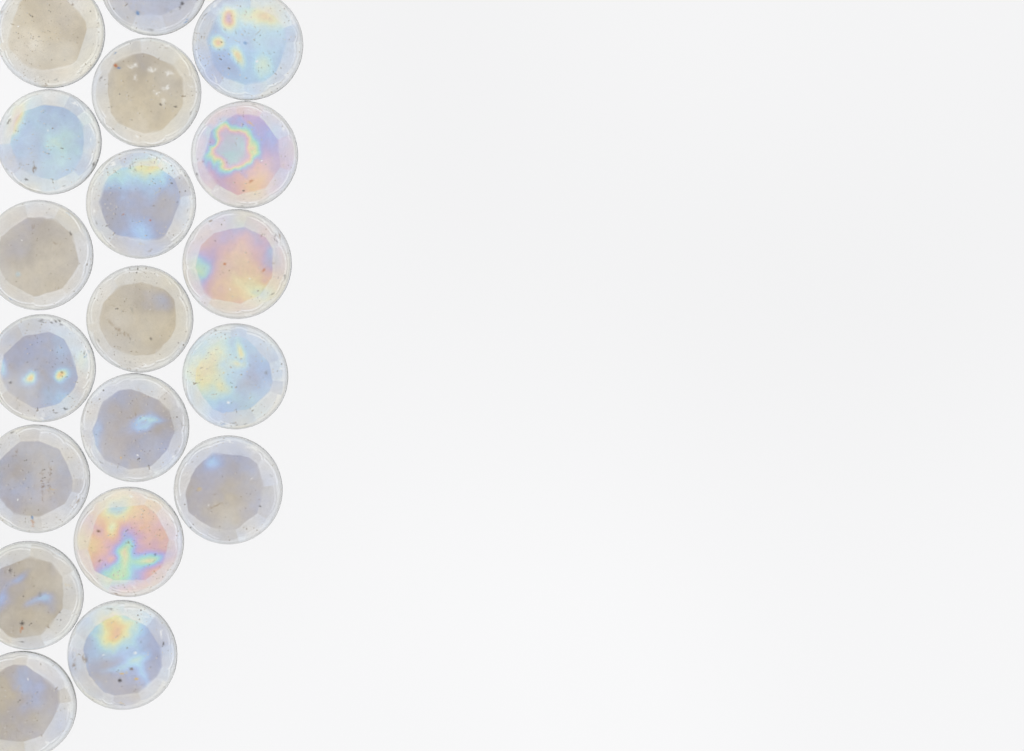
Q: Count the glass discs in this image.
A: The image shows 19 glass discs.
